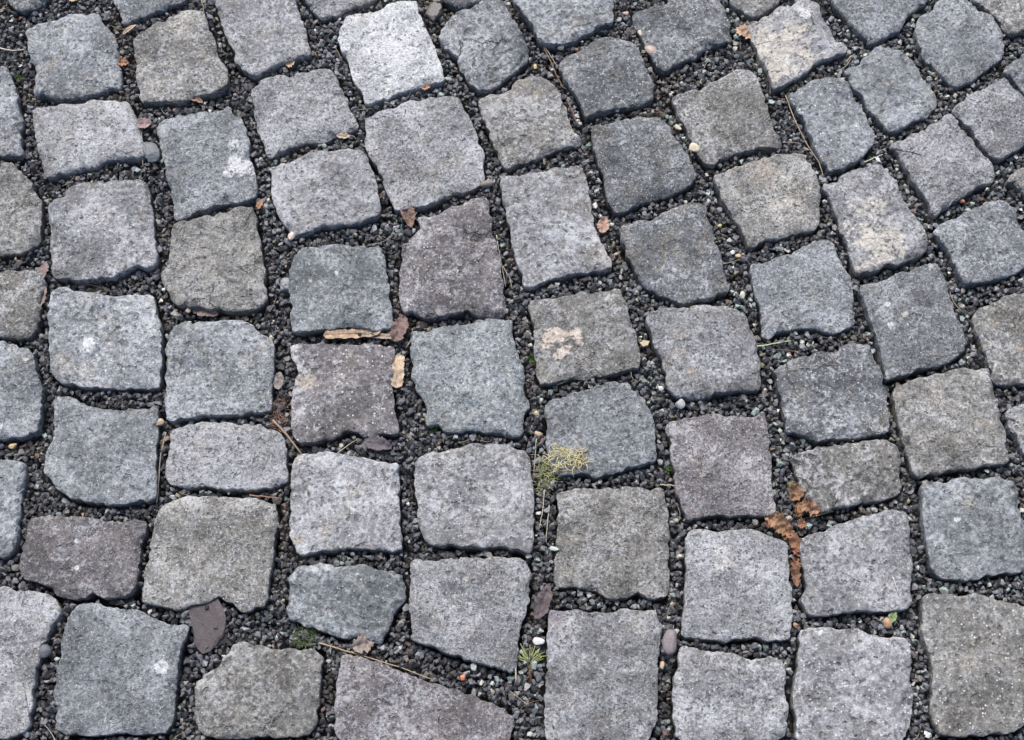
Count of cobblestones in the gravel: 80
